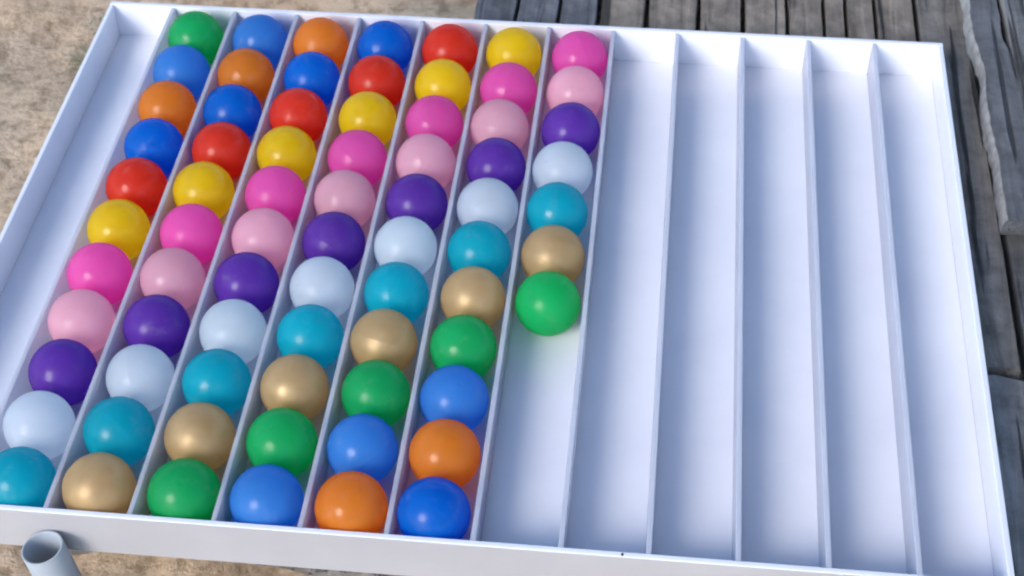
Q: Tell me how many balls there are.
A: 73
